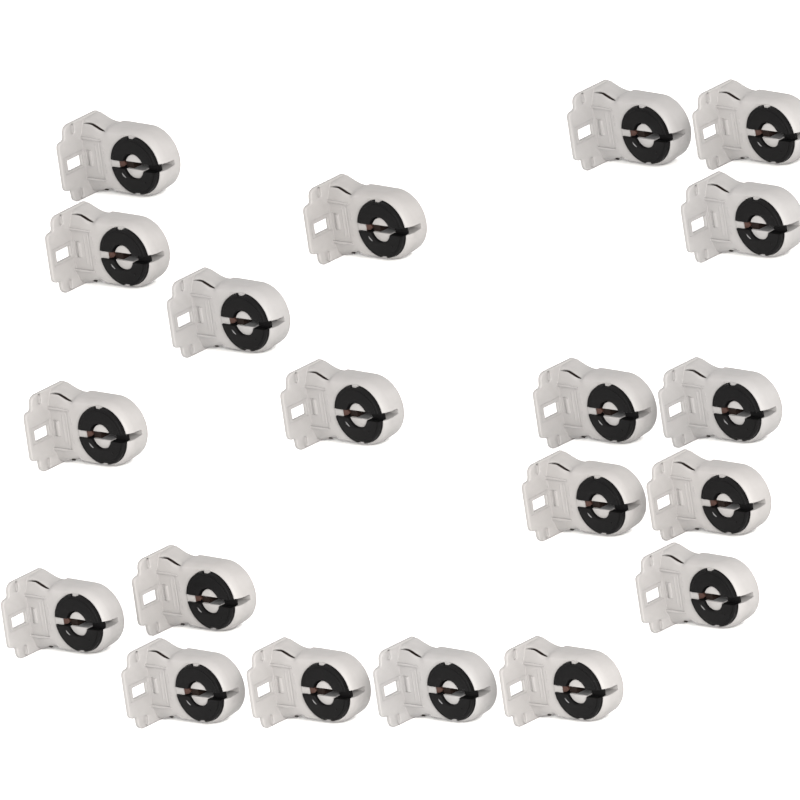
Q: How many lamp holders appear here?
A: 20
